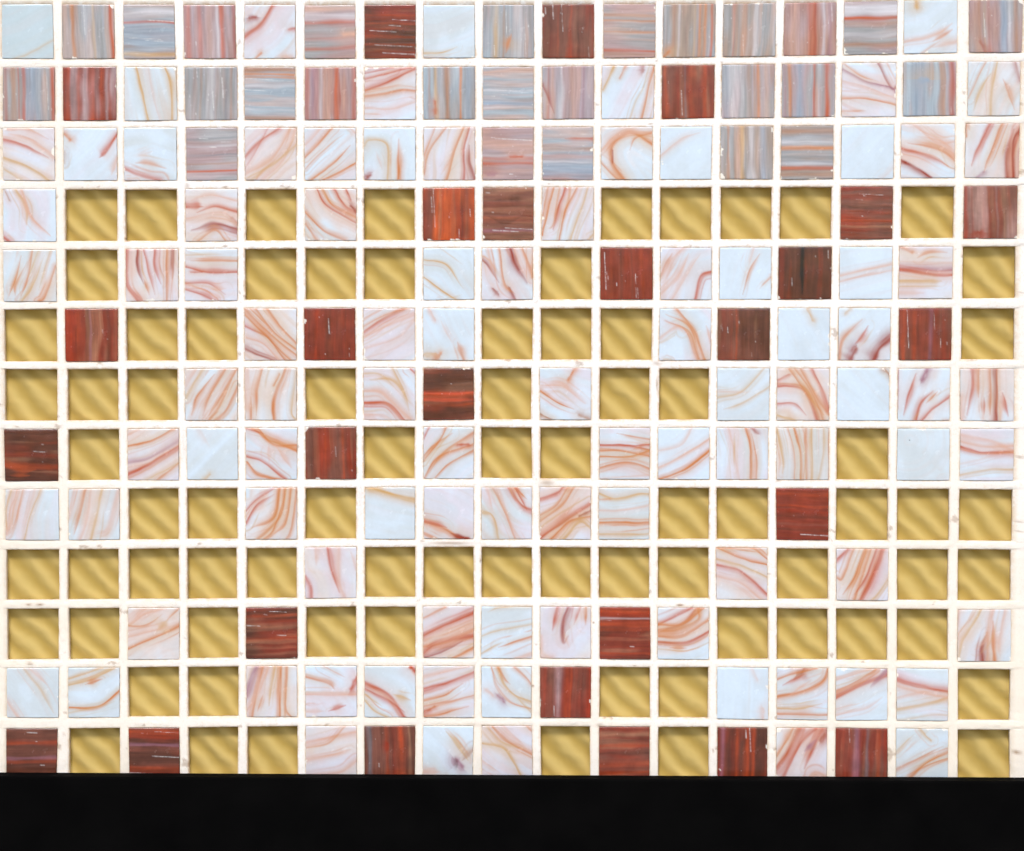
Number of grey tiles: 26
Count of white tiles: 92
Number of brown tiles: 27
